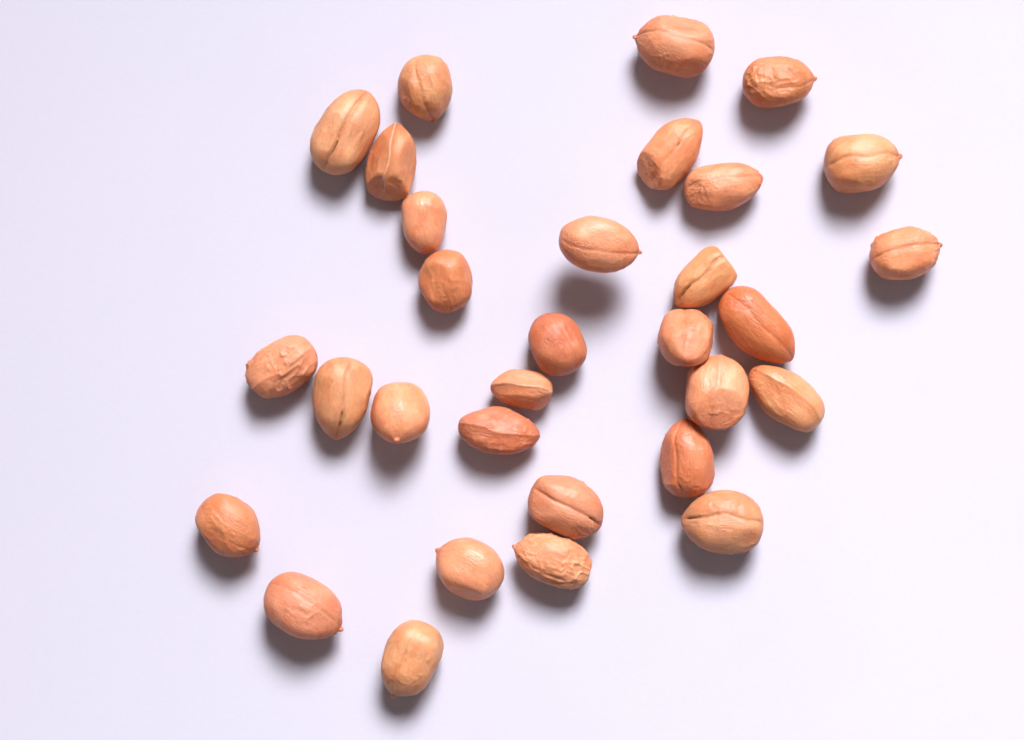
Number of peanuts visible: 31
